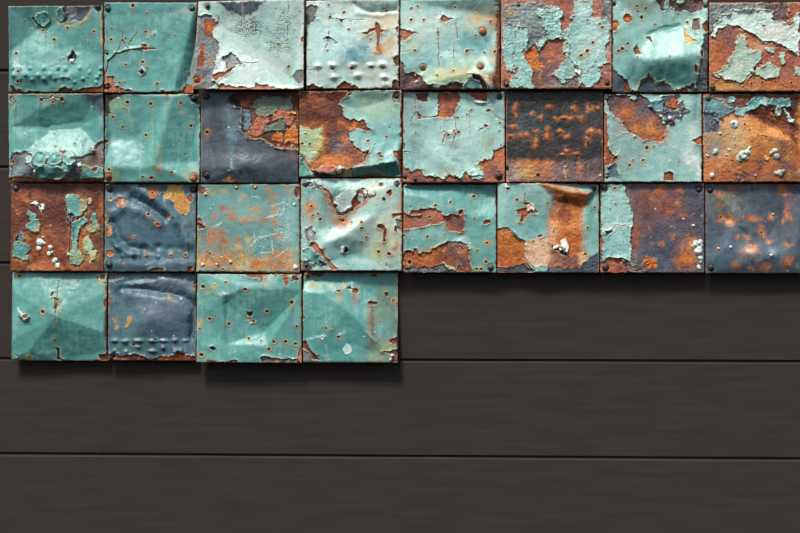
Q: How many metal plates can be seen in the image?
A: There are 28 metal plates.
